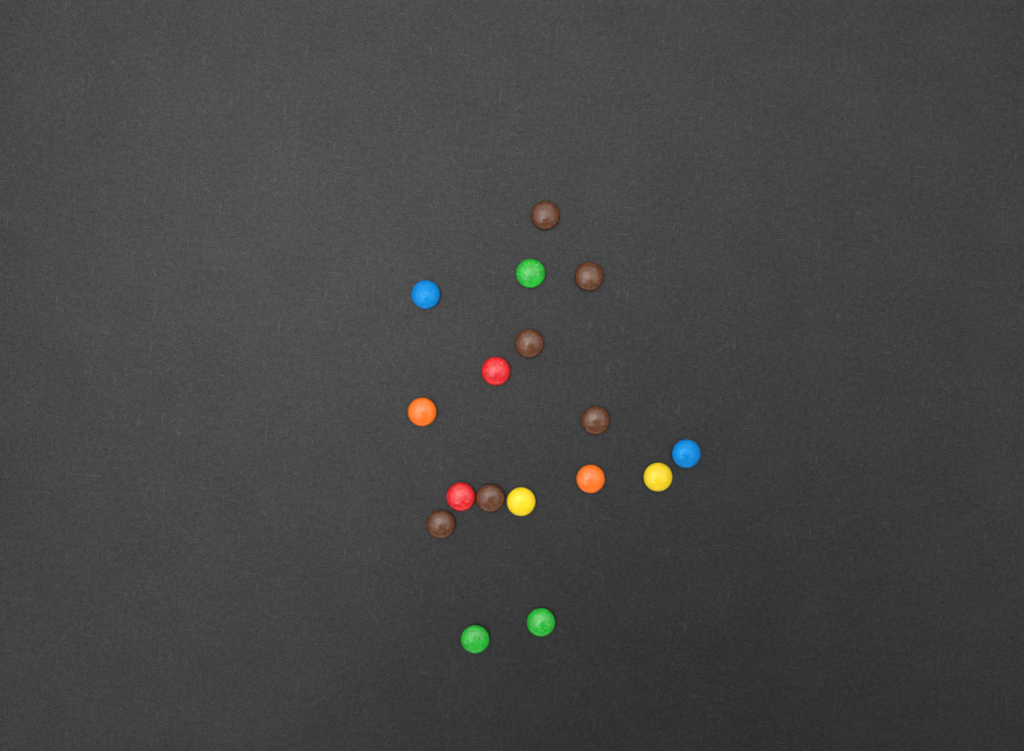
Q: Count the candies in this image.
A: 17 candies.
